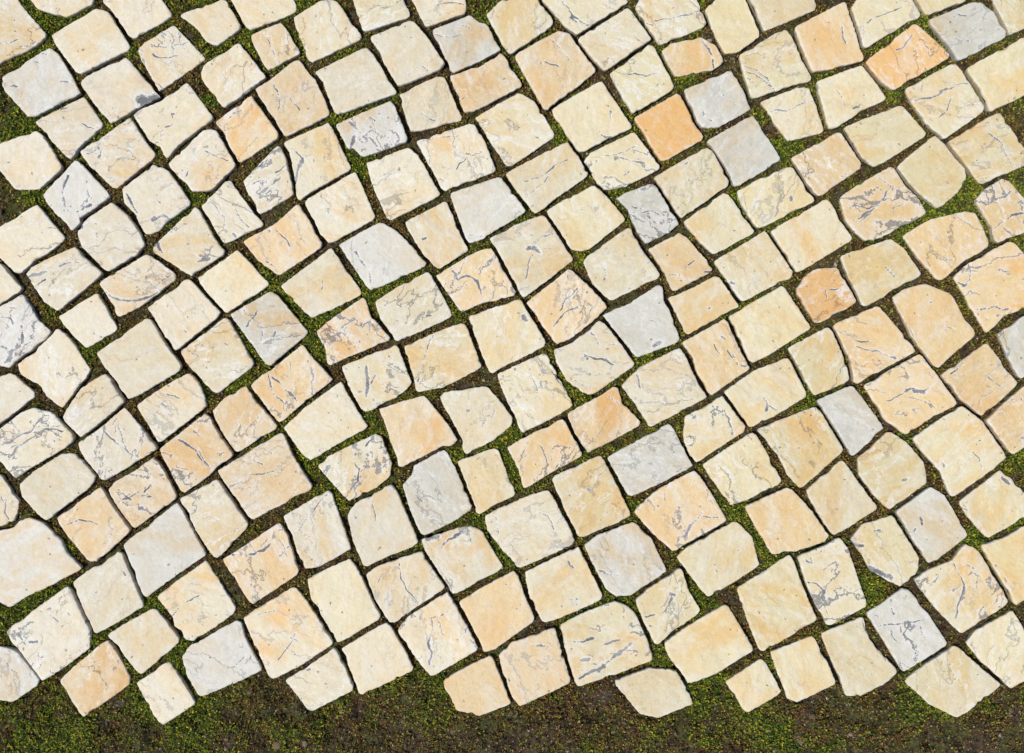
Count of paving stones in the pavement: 200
